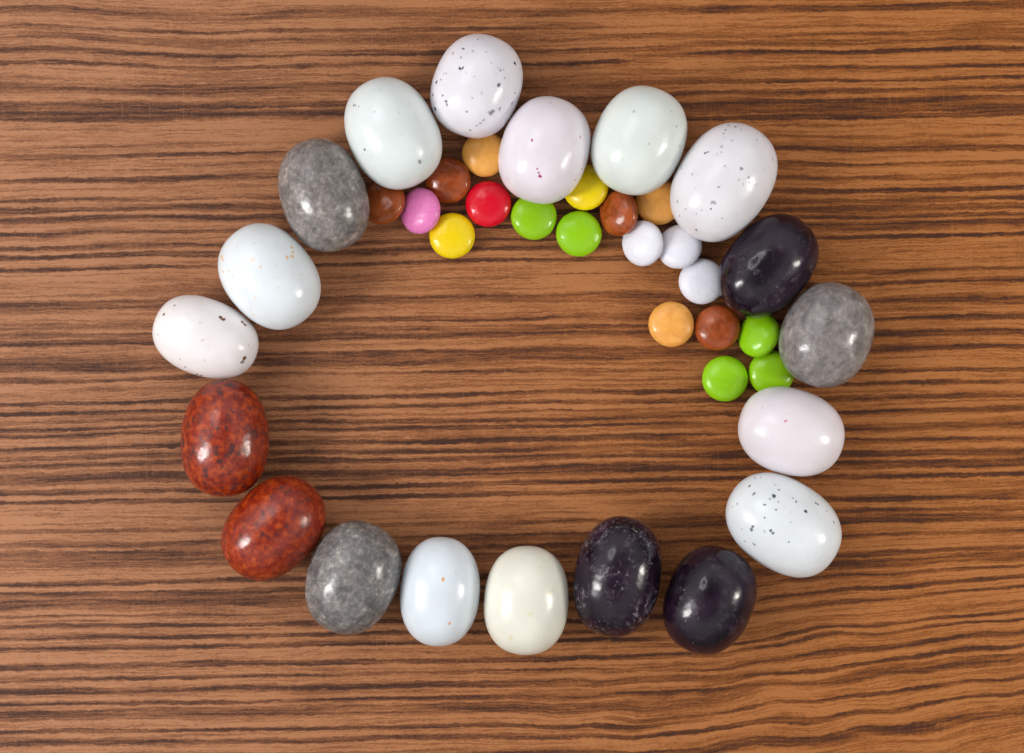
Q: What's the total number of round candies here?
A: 19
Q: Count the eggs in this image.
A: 19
